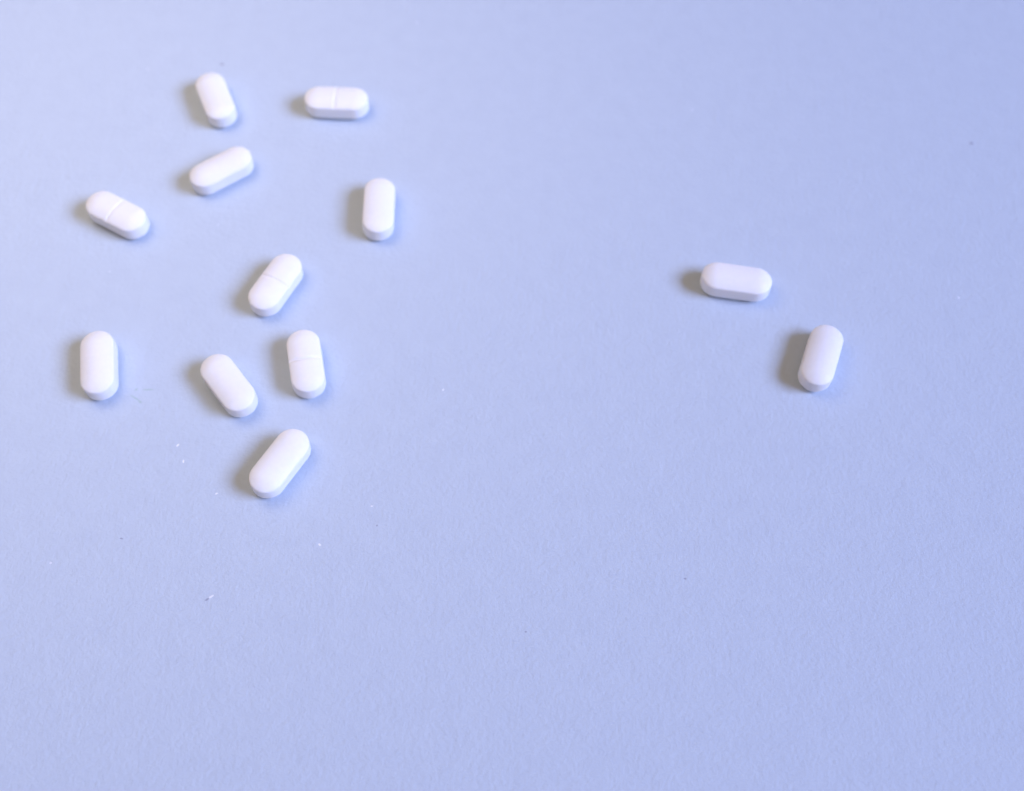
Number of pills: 12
